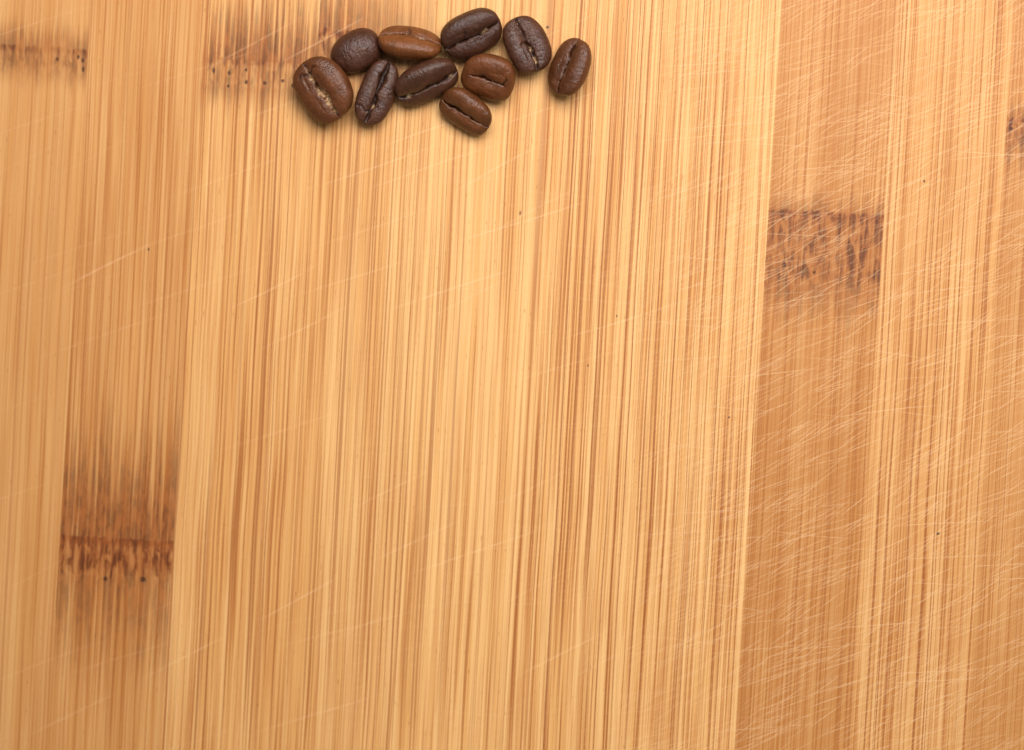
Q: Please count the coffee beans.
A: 10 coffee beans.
